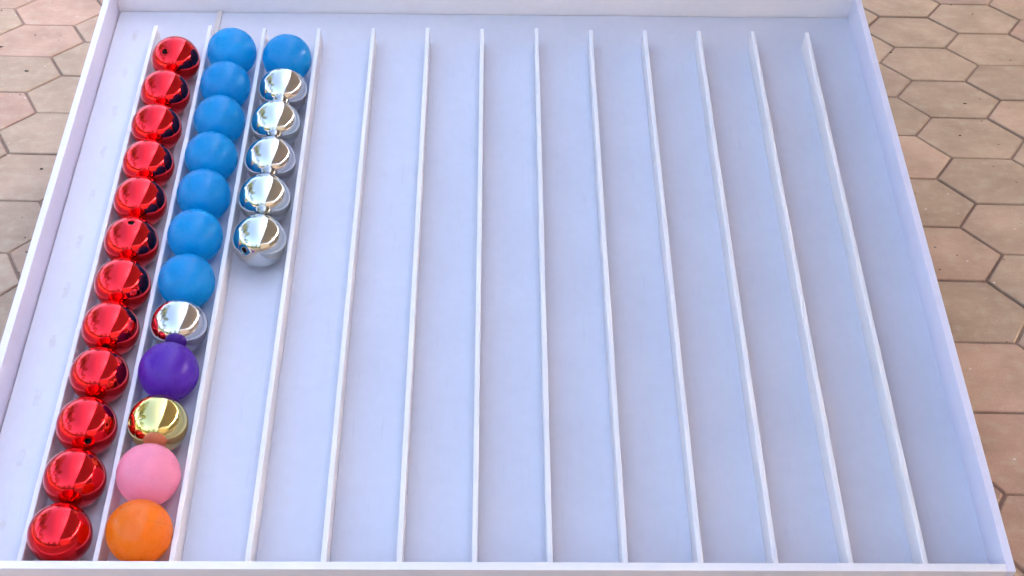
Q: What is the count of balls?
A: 30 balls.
